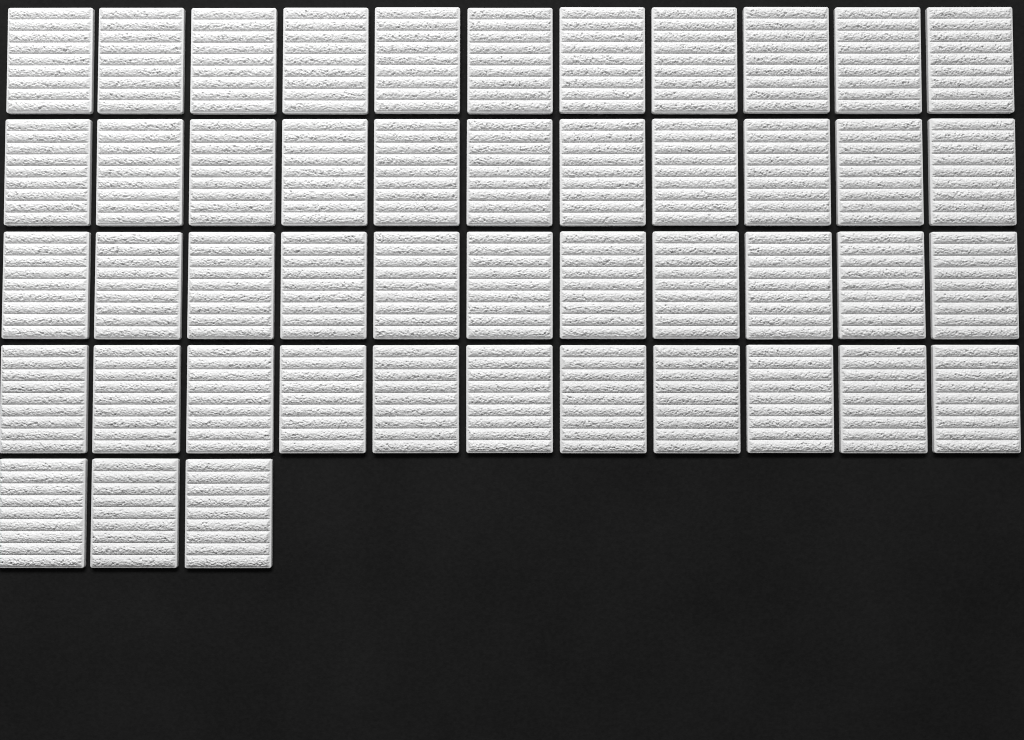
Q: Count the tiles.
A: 47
